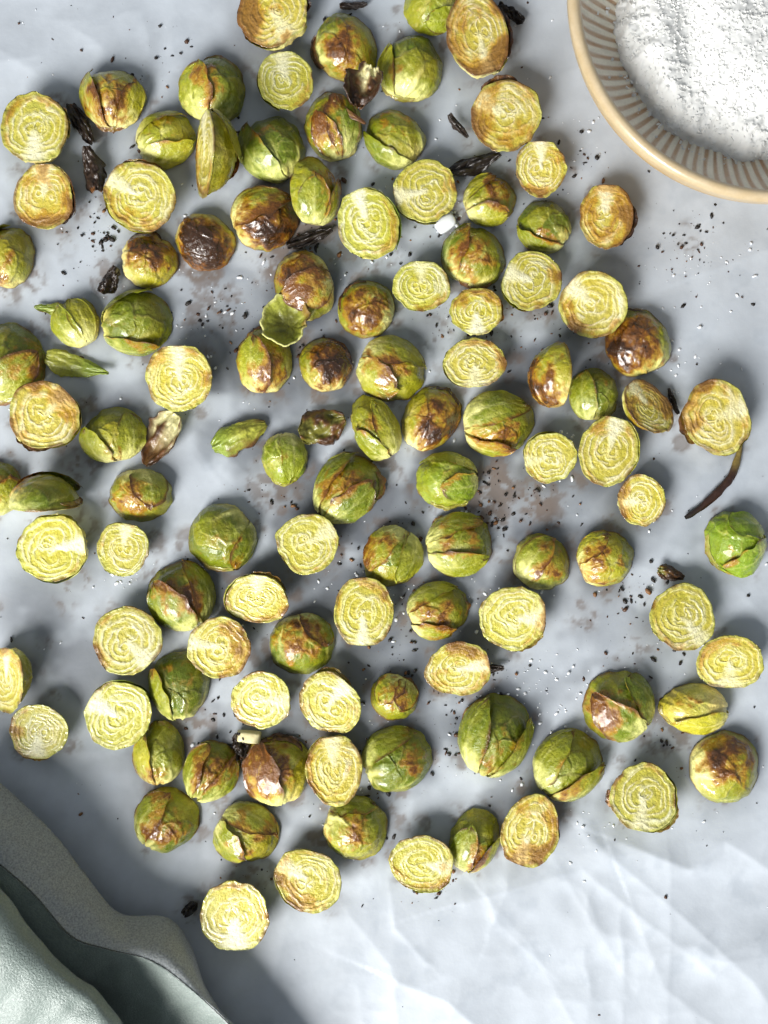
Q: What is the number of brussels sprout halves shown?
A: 108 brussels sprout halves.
